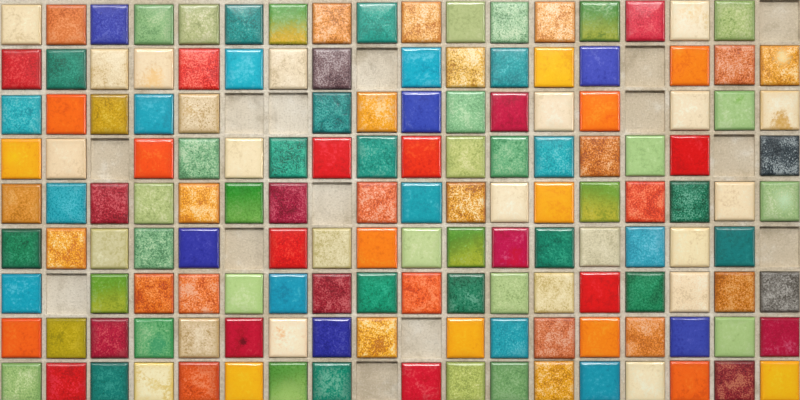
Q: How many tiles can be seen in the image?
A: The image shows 148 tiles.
